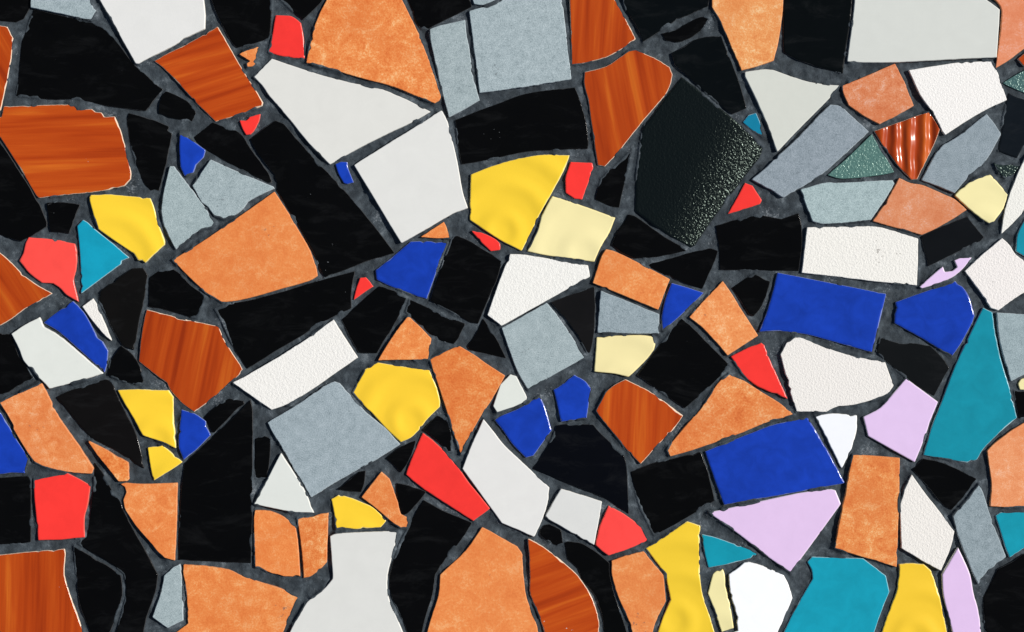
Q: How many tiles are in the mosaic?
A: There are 178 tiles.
